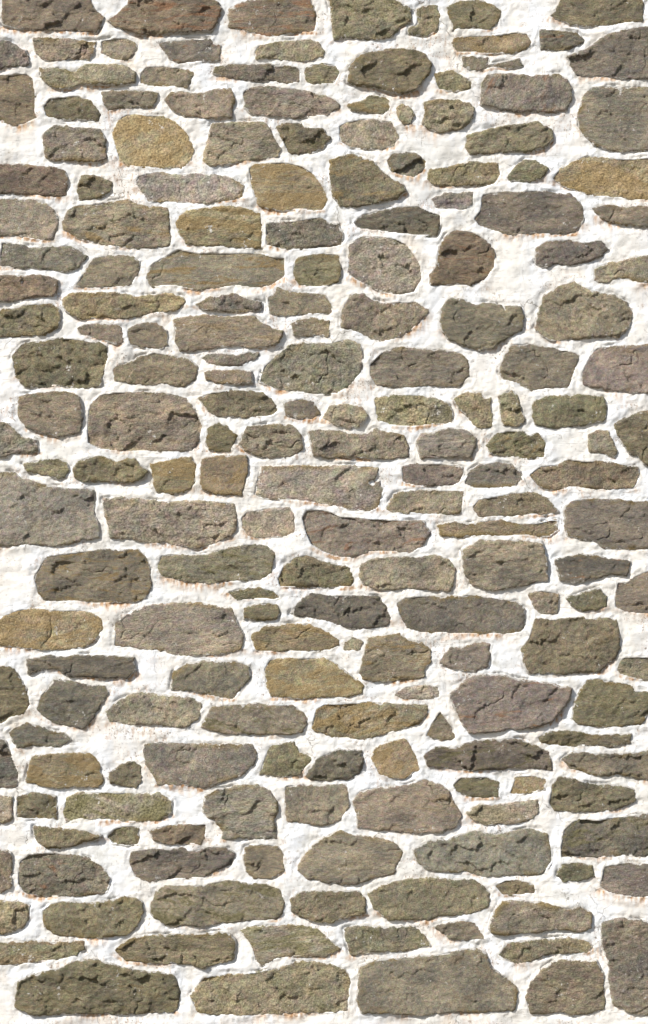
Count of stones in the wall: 200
